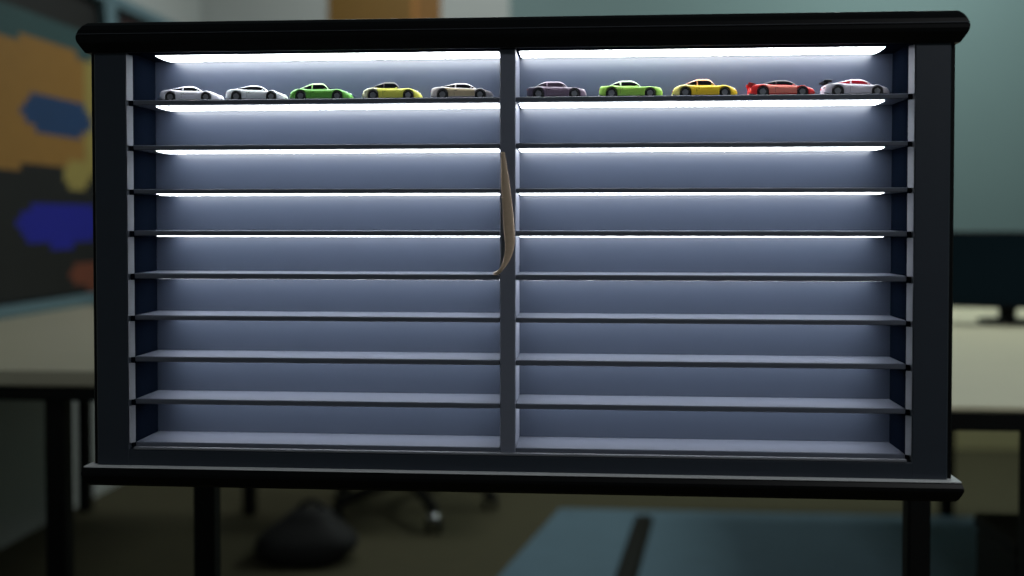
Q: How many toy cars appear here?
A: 10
